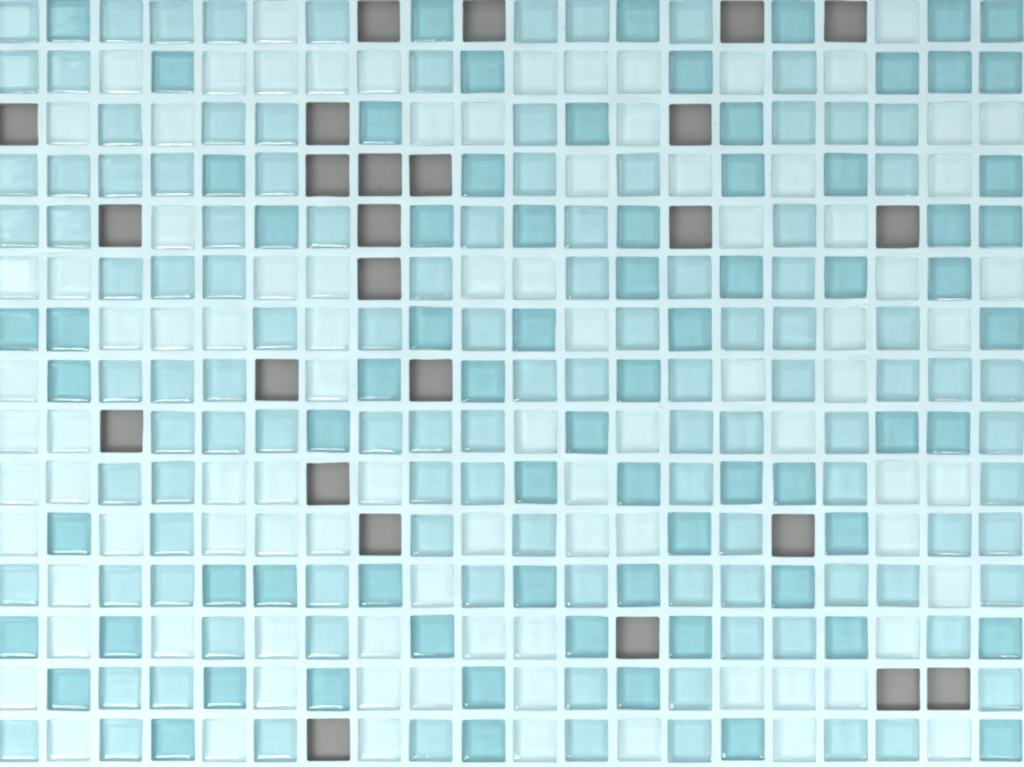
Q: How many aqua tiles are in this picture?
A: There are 110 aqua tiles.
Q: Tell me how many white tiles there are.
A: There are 92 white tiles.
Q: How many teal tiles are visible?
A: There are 73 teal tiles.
